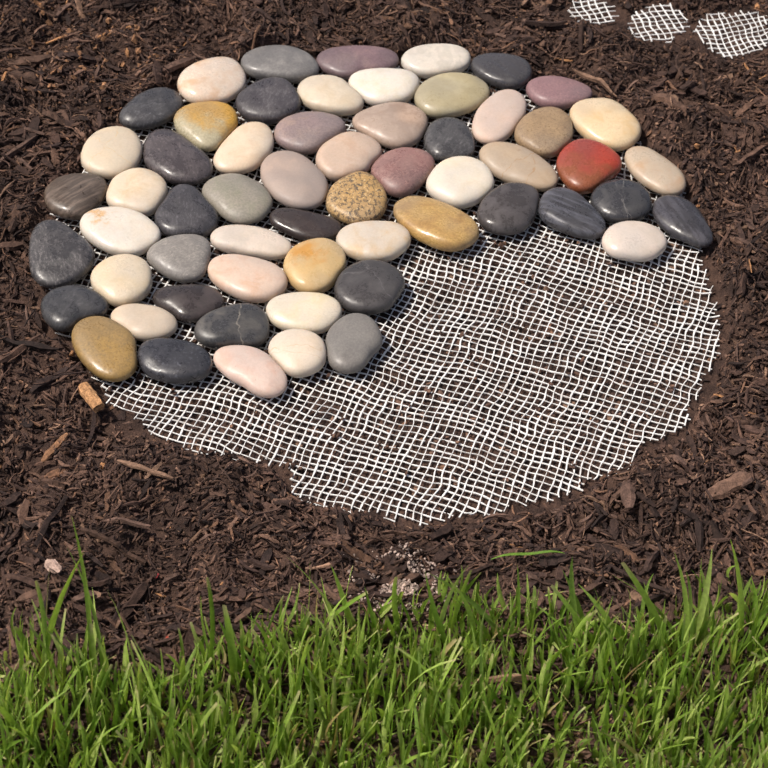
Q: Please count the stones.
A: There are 59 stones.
